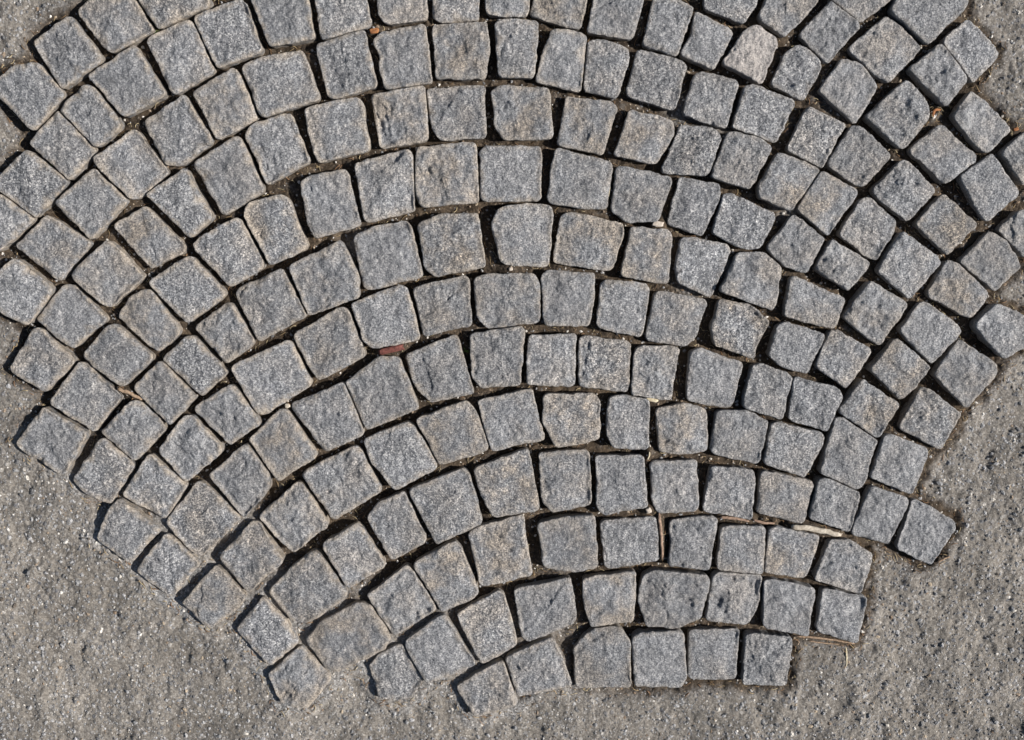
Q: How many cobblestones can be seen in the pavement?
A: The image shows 200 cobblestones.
